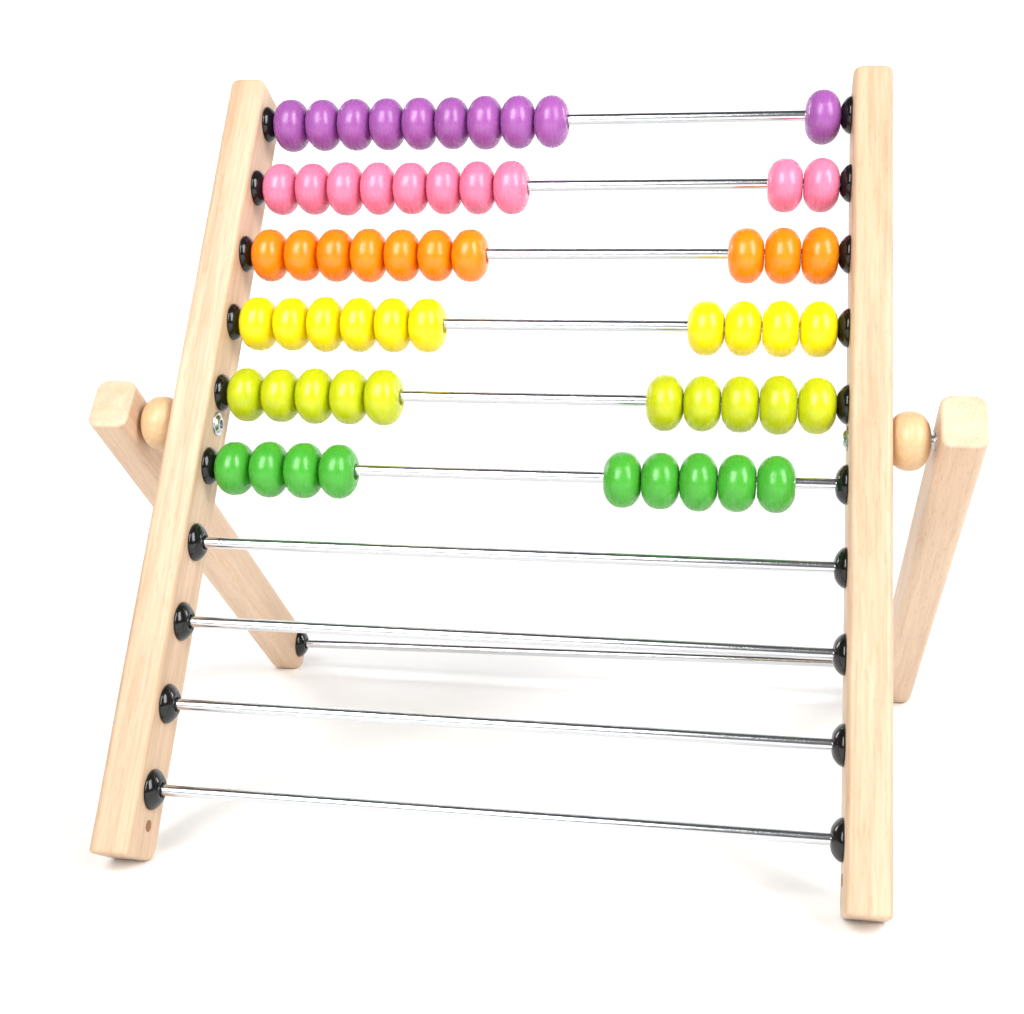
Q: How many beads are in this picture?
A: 59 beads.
